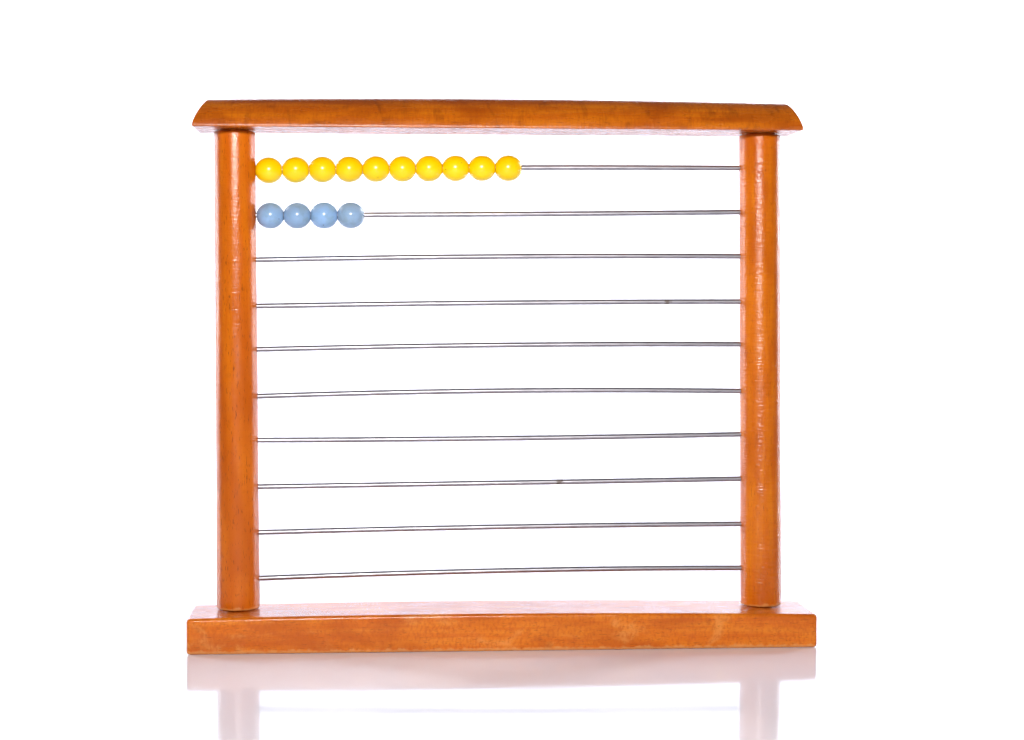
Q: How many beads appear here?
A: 14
